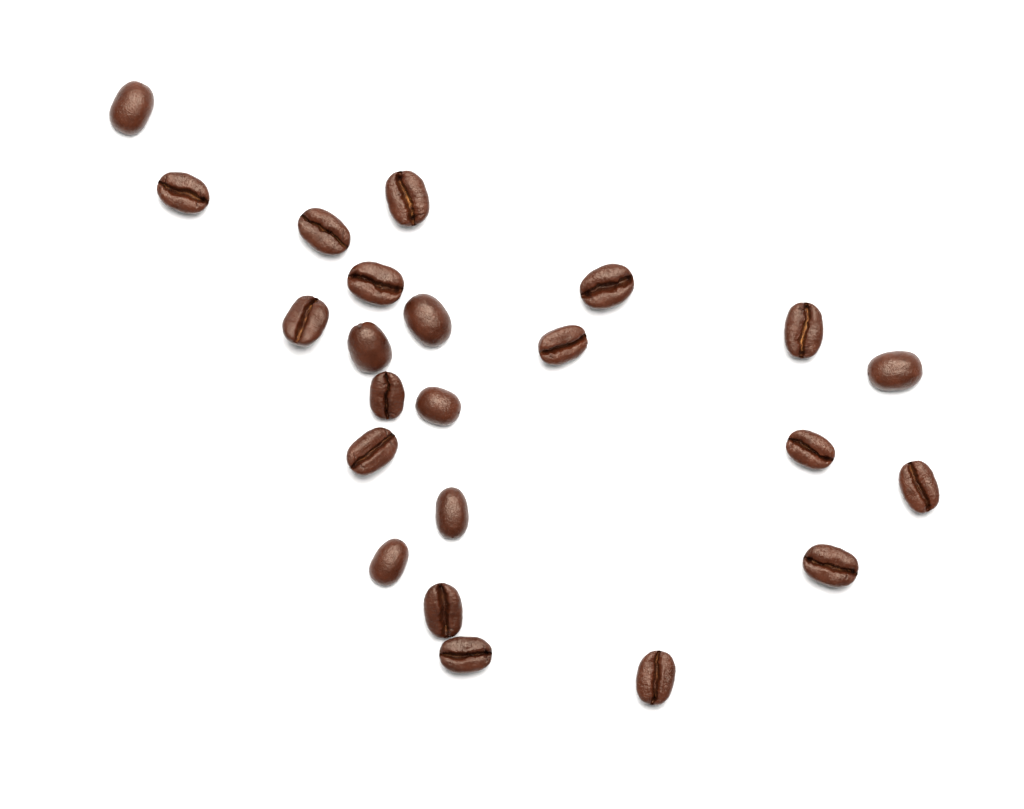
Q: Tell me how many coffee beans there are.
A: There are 23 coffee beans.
